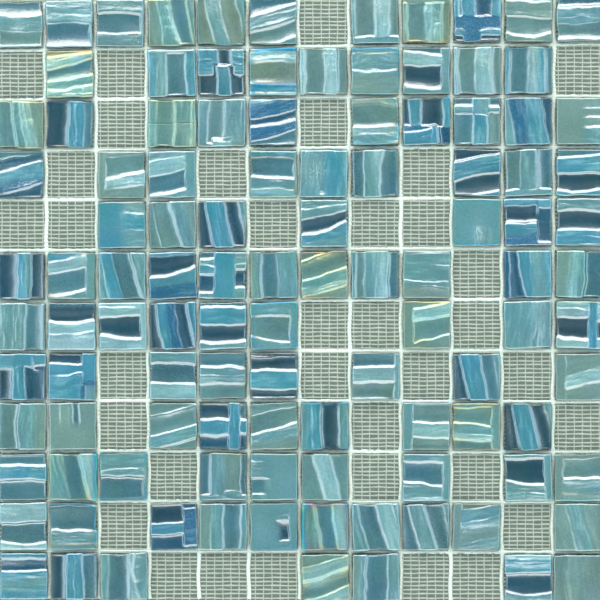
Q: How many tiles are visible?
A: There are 109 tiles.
